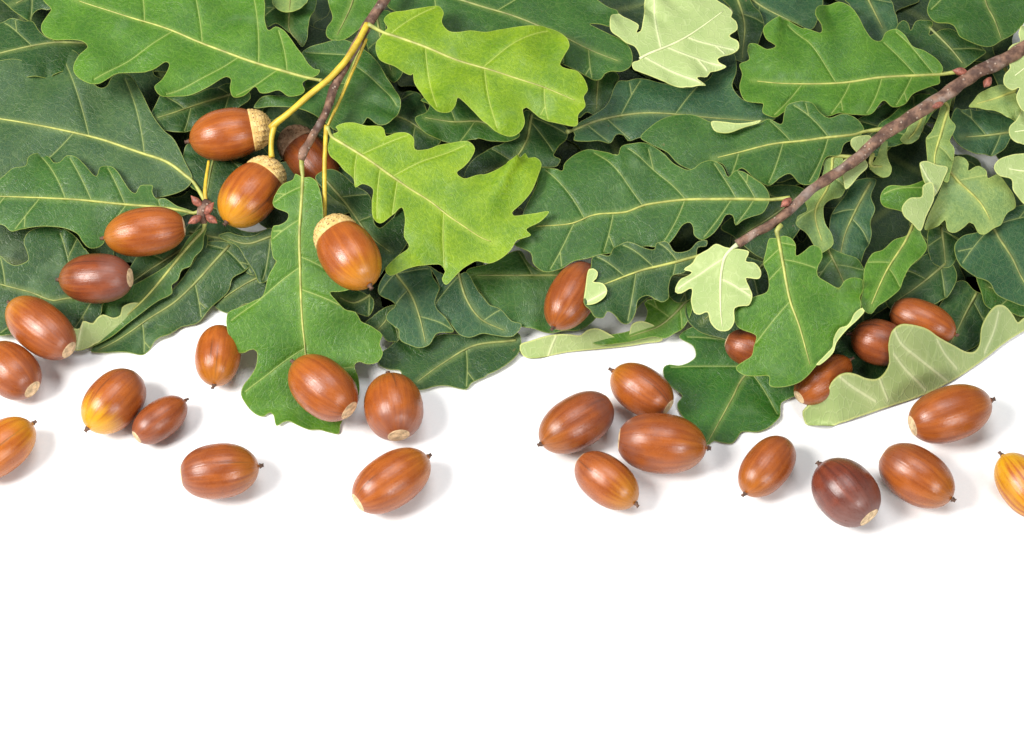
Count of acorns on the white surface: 30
